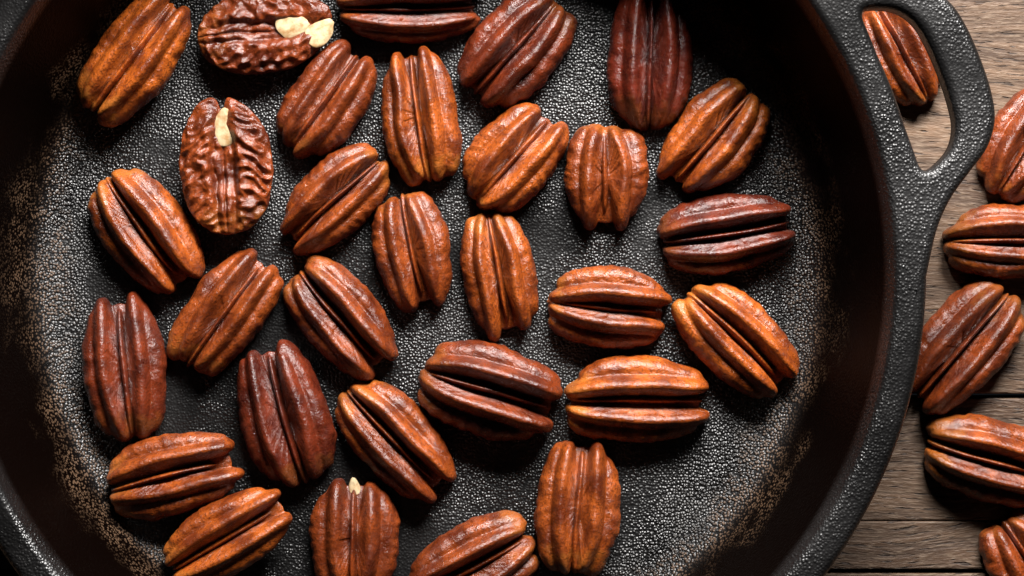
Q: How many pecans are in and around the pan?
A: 36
